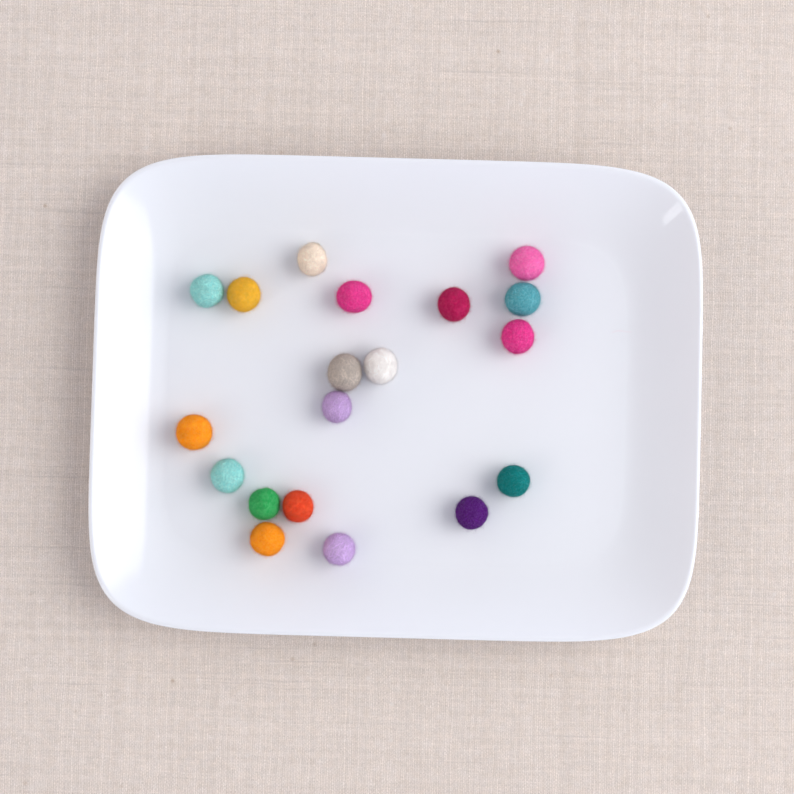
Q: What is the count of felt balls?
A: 19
